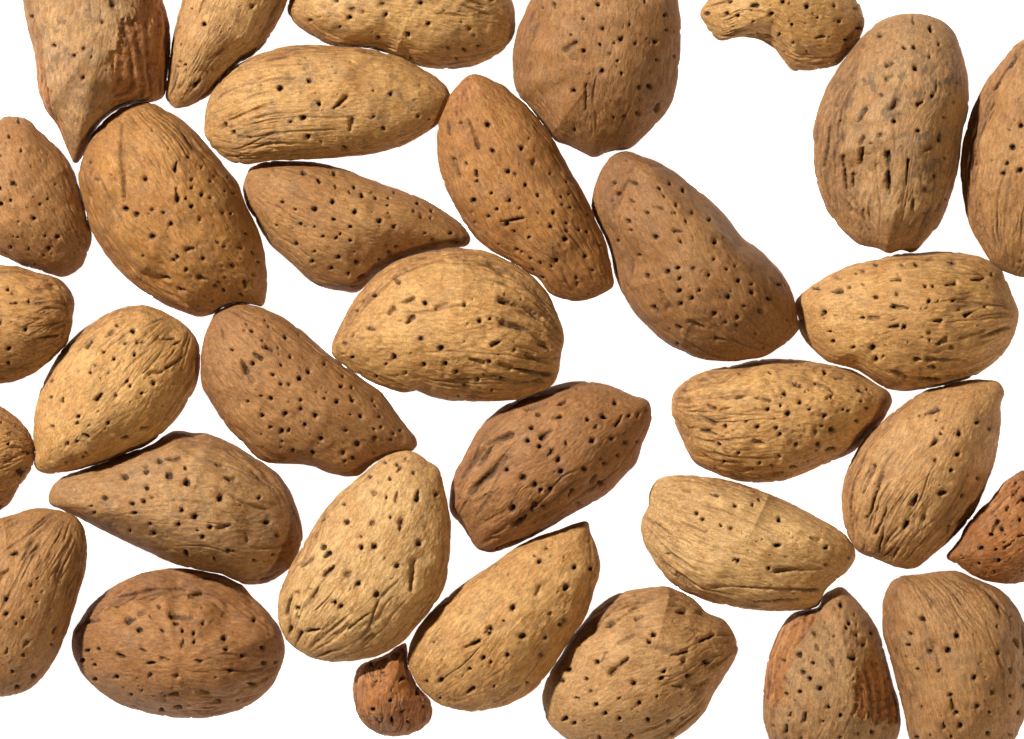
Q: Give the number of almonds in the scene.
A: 33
